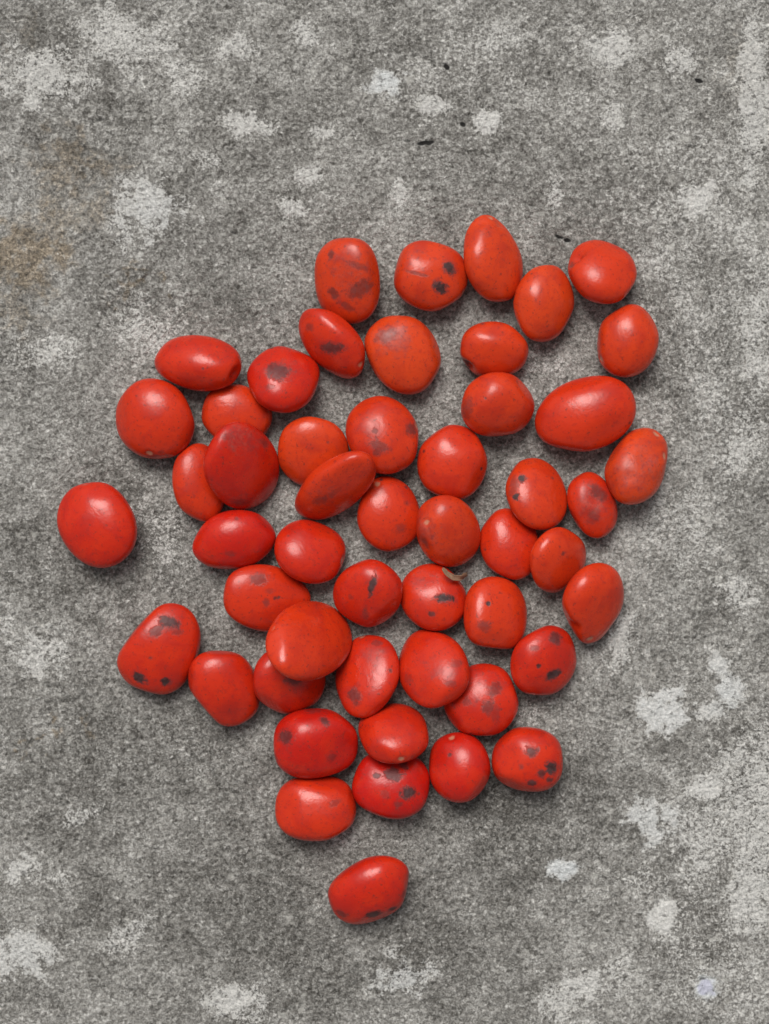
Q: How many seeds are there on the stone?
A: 51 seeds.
